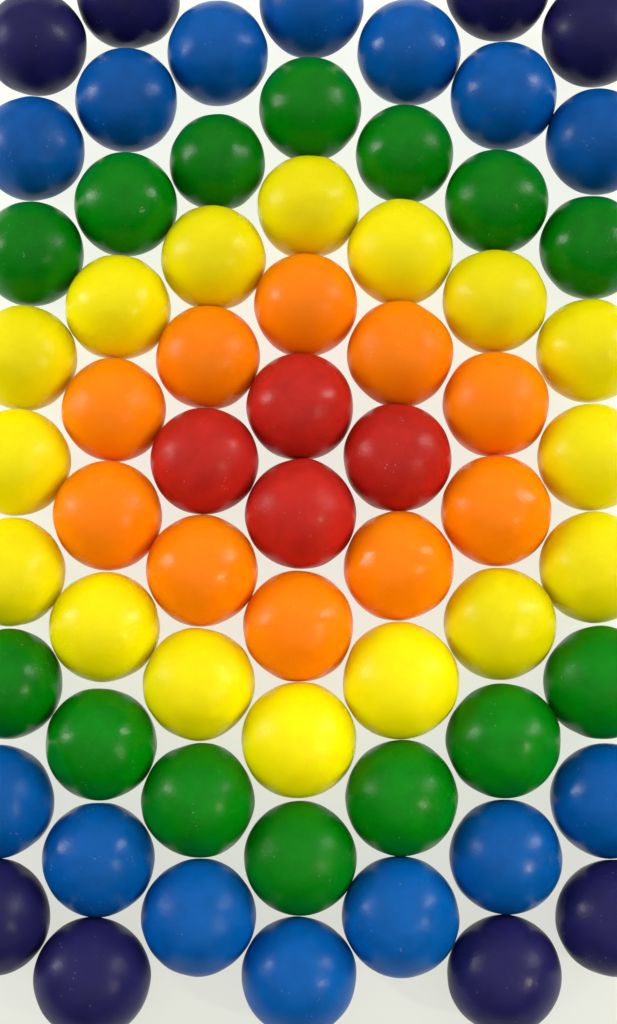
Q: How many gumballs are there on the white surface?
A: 66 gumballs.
